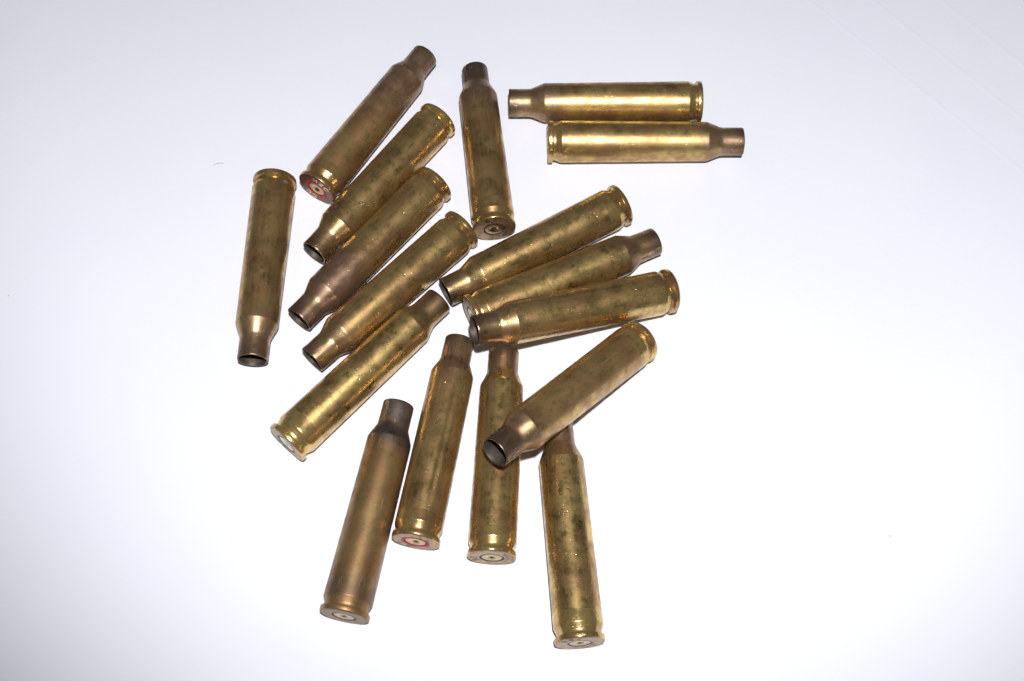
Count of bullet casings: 17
